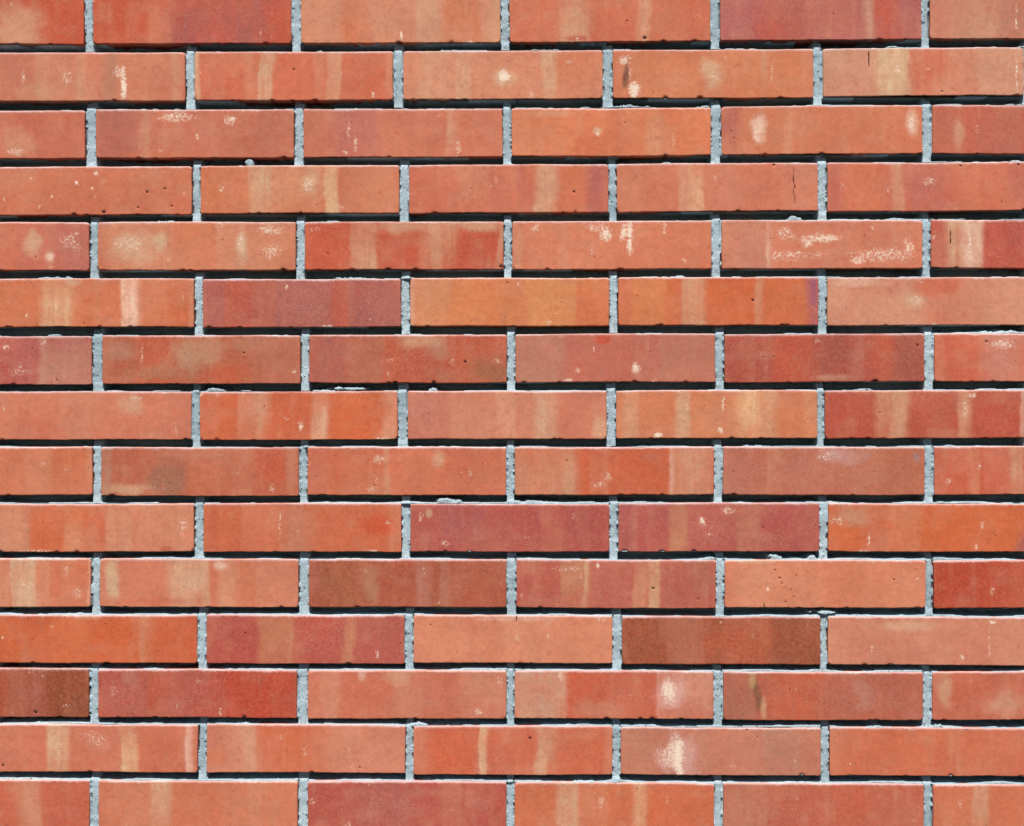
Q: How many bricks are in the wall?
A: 83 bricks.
